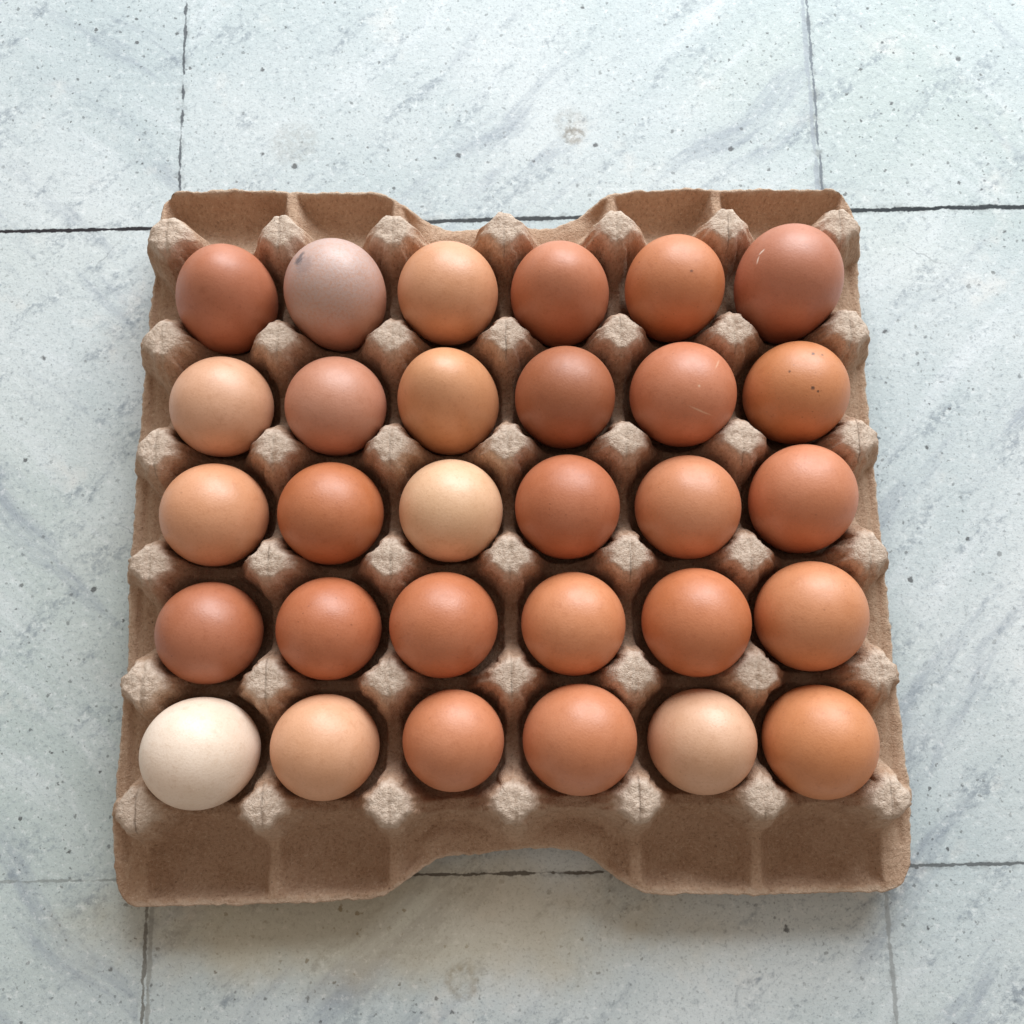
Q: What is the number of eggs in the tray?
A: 30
